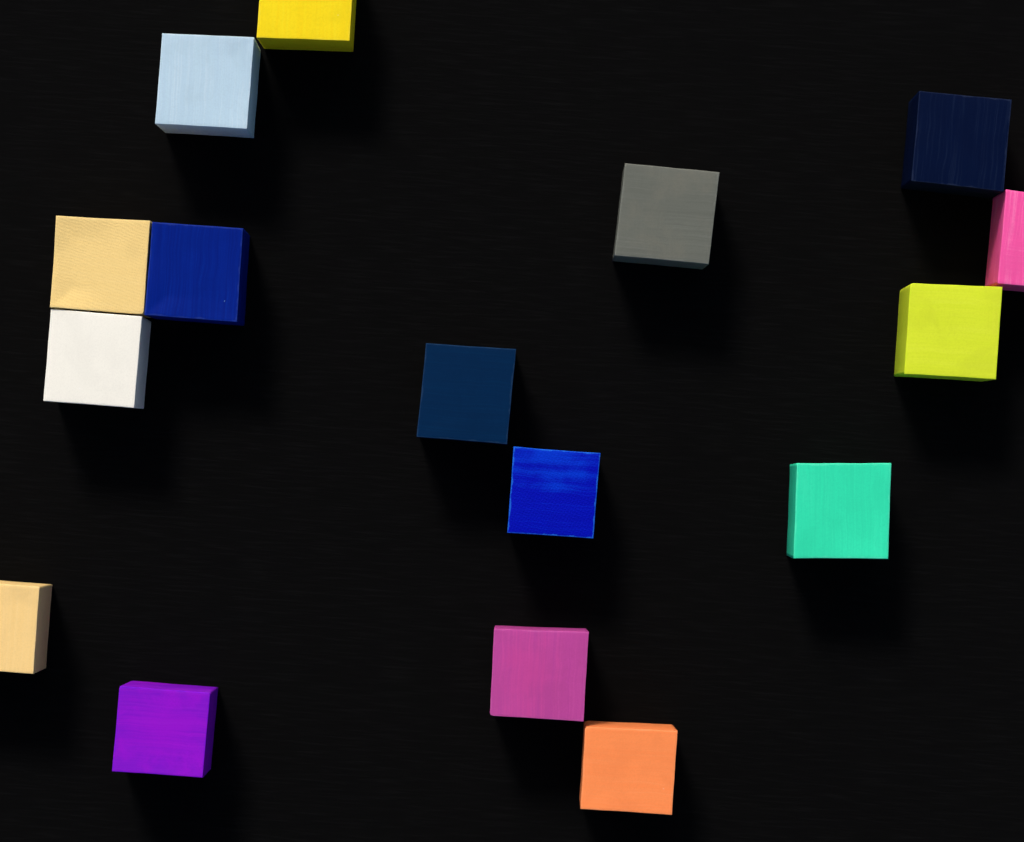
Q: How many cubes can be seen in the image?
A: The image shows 16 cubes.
